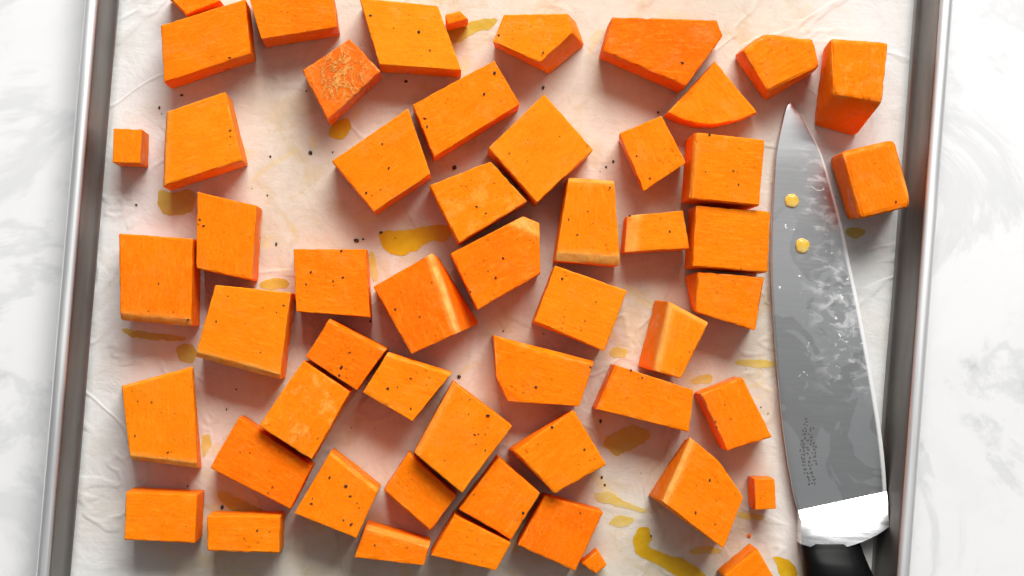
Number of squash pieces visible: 54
